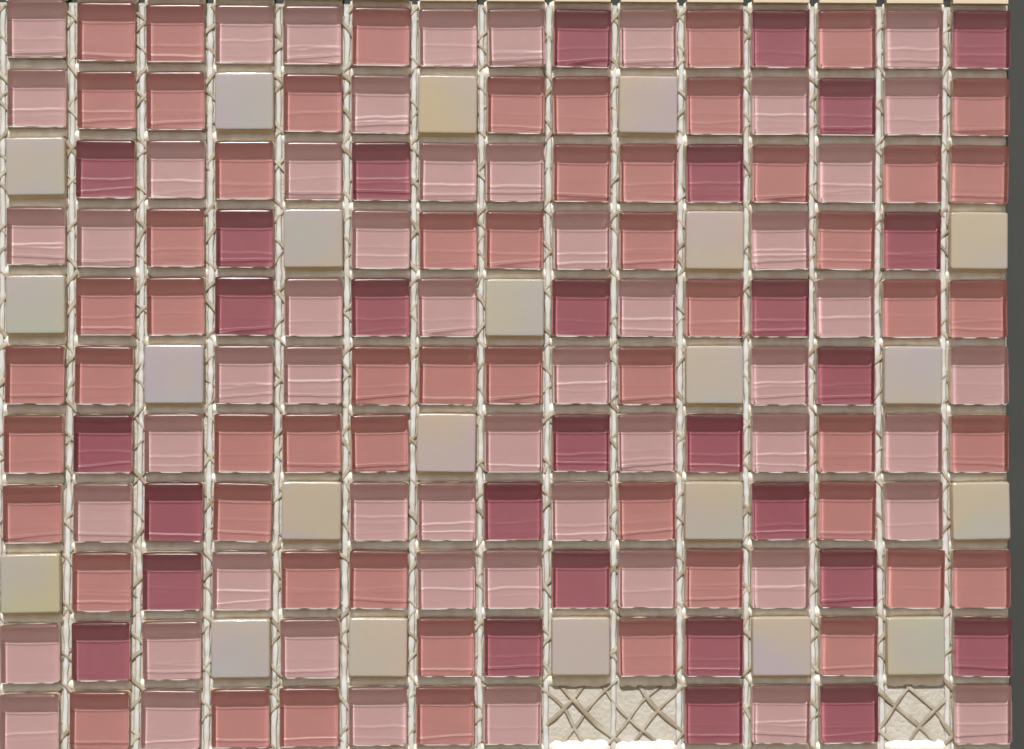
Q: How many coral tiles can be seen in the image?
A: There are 57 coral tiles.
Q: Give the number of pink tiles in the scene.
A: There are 54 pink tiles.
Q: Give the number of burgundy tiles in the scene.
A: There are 29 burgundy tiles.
